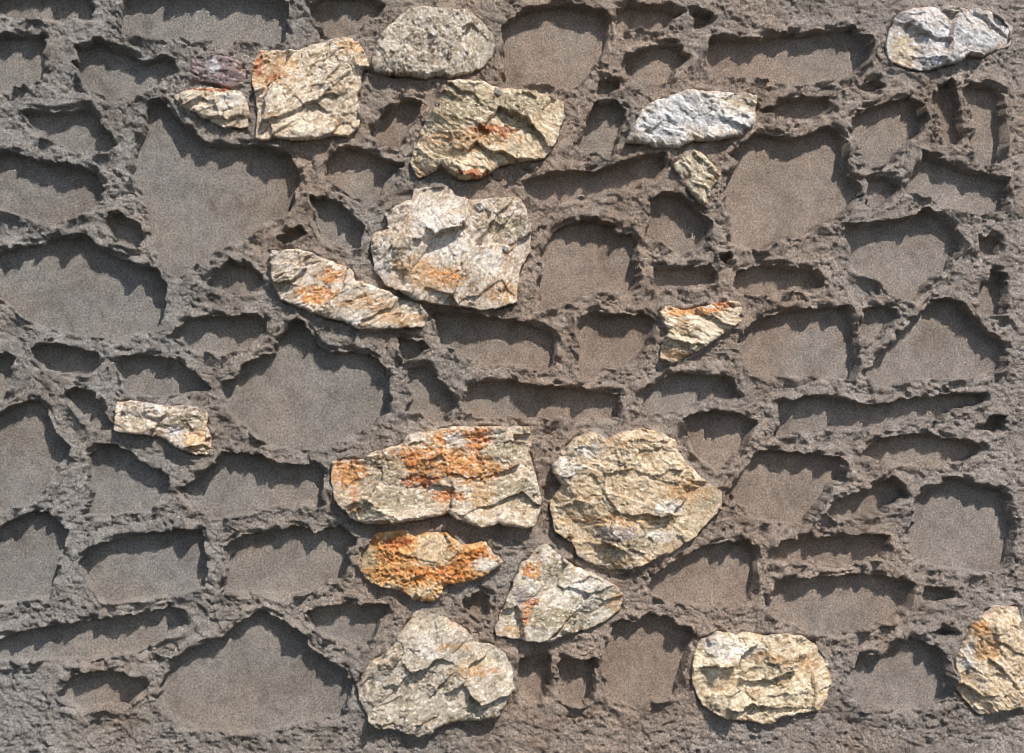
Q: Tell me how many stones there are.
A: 19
